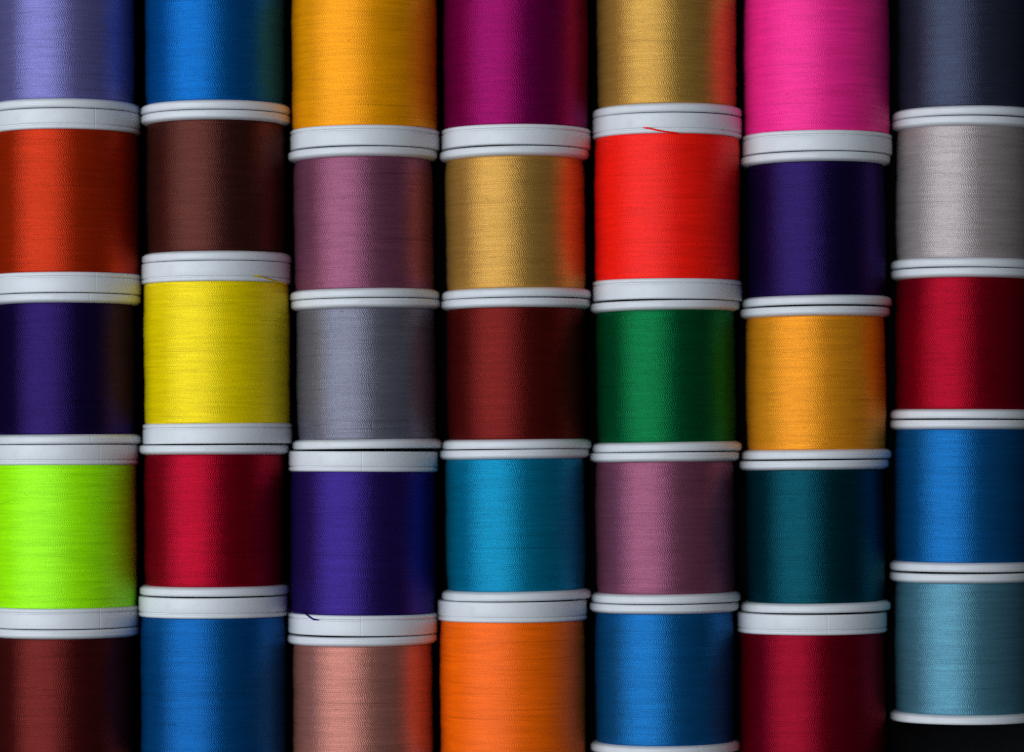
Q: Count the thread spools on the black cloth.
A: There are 35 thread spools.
